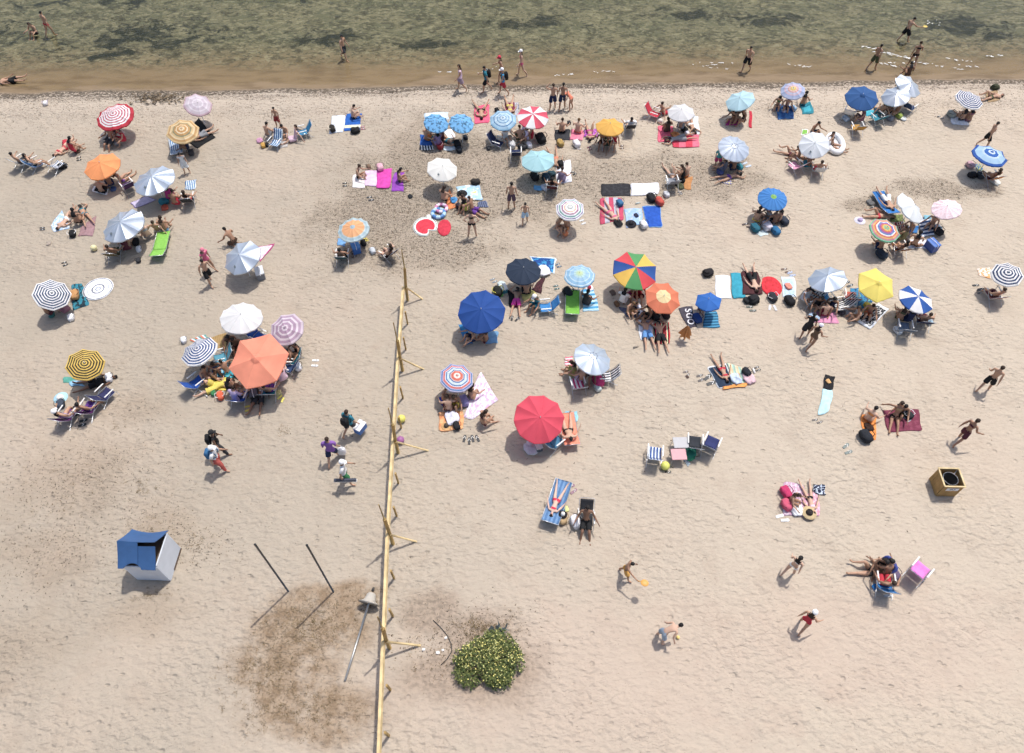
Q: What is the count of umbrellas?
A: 50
